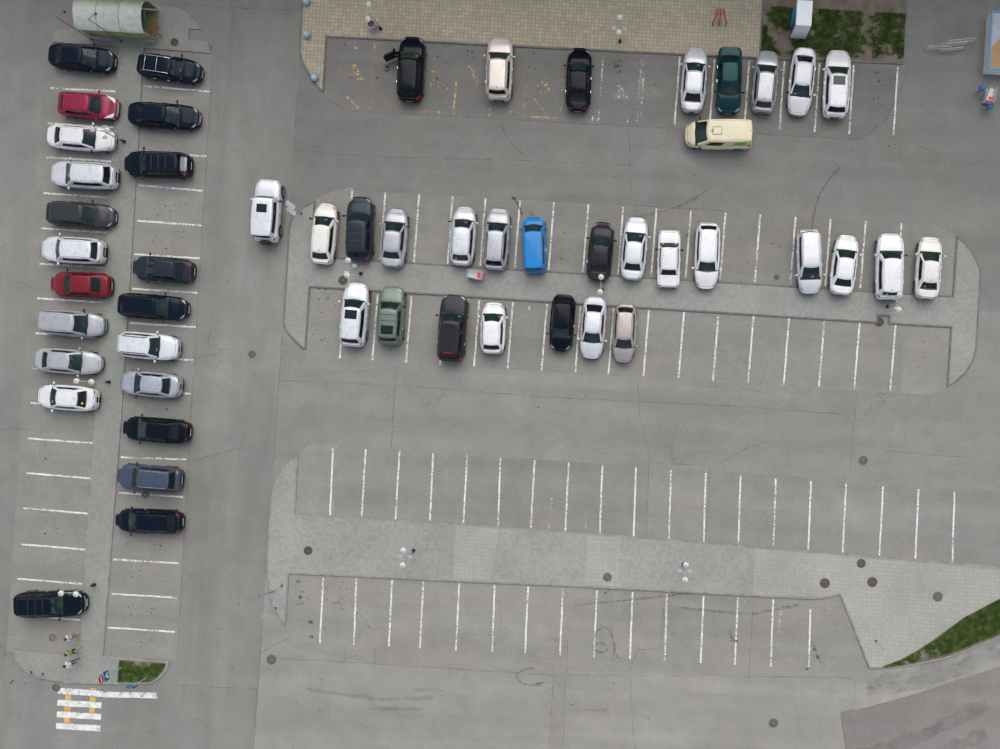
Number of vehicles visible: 52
